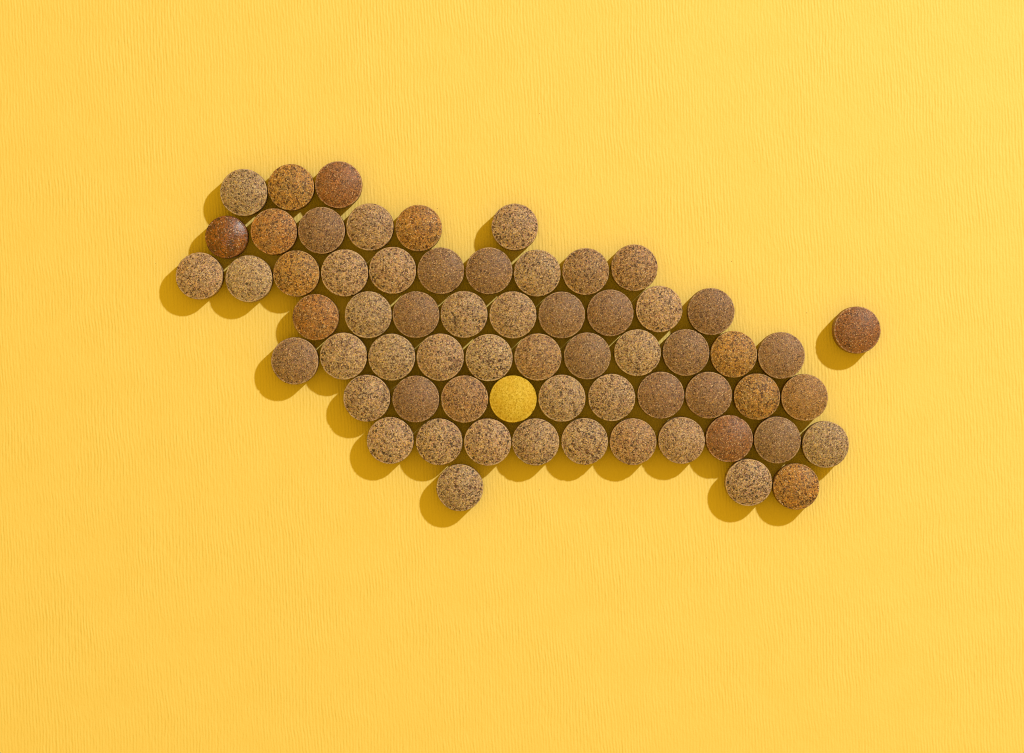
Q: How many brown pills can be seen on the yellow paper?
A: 62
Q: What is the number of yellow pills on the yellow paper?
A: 1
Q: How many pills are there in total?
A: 63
